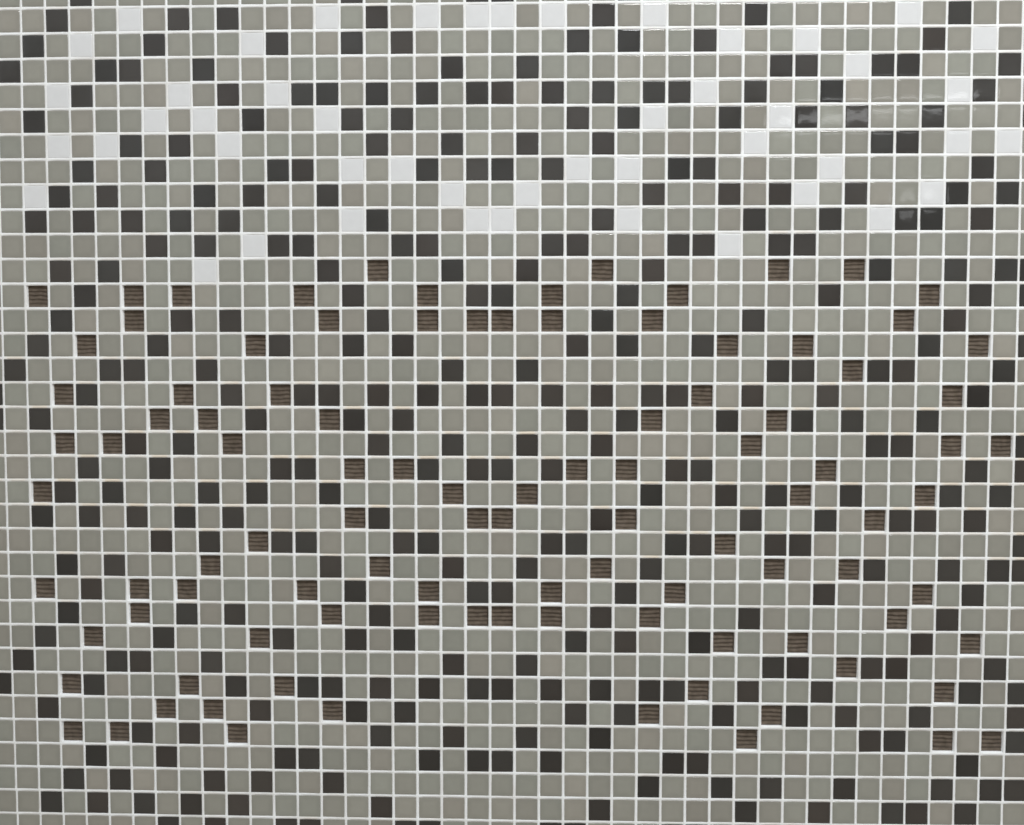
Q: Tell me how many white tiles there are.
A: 48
